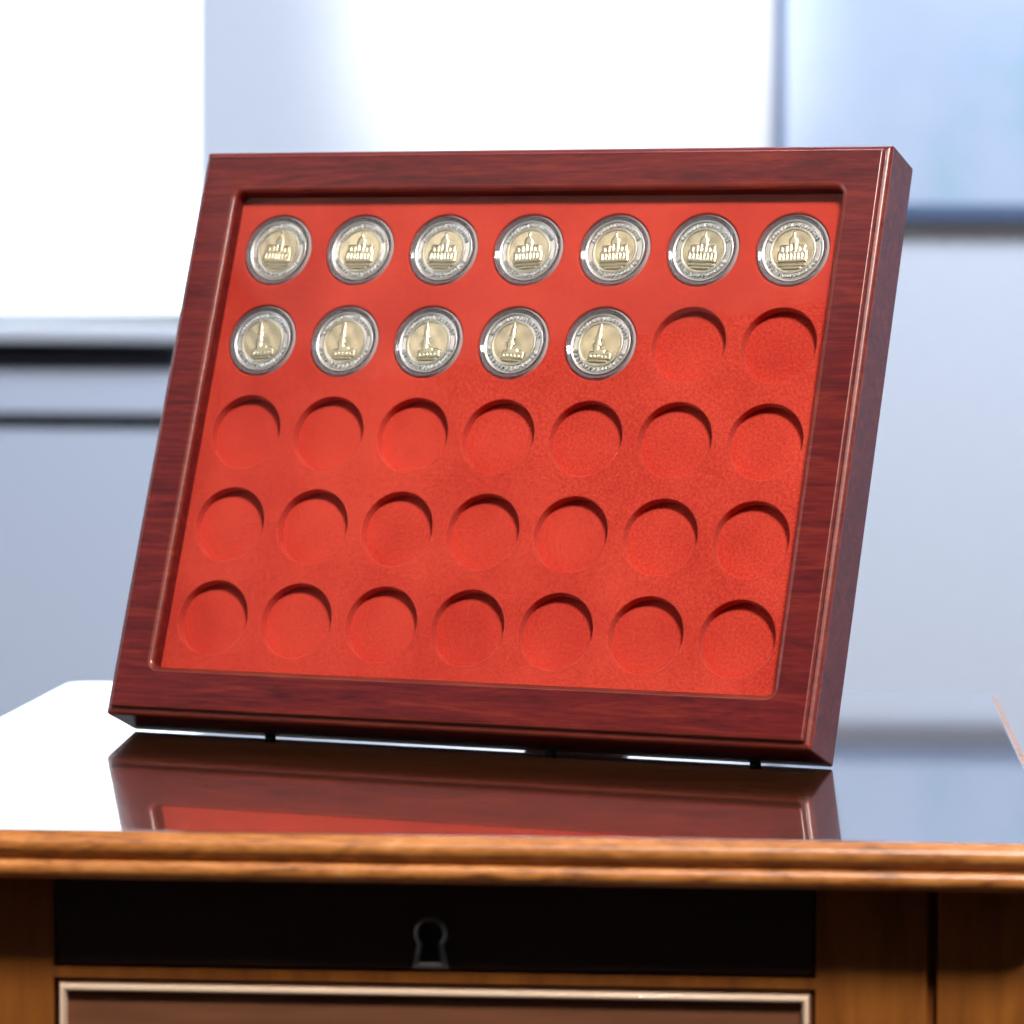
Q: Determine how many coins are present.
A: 12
